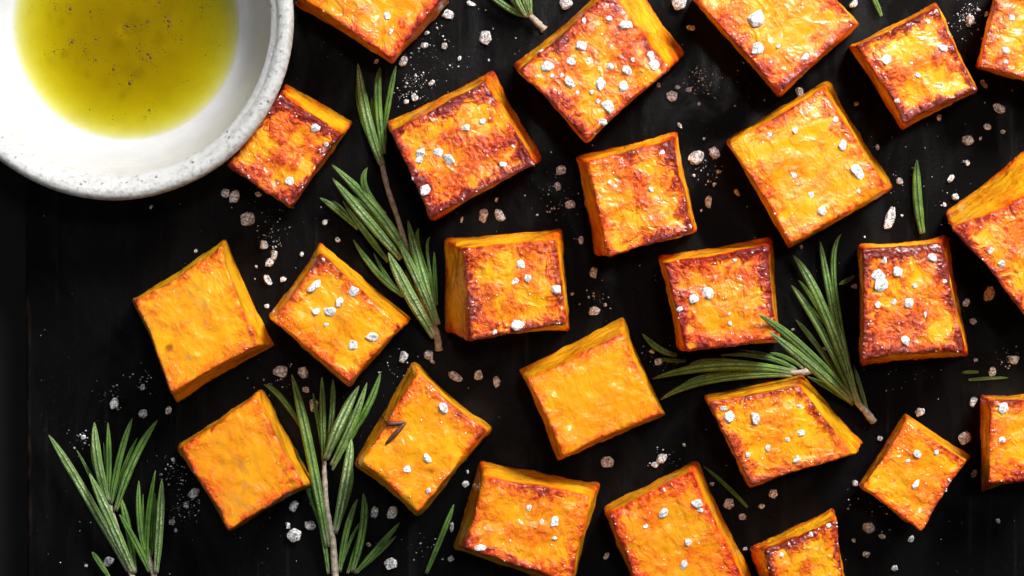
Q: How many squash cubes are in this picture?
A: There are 24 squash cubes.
